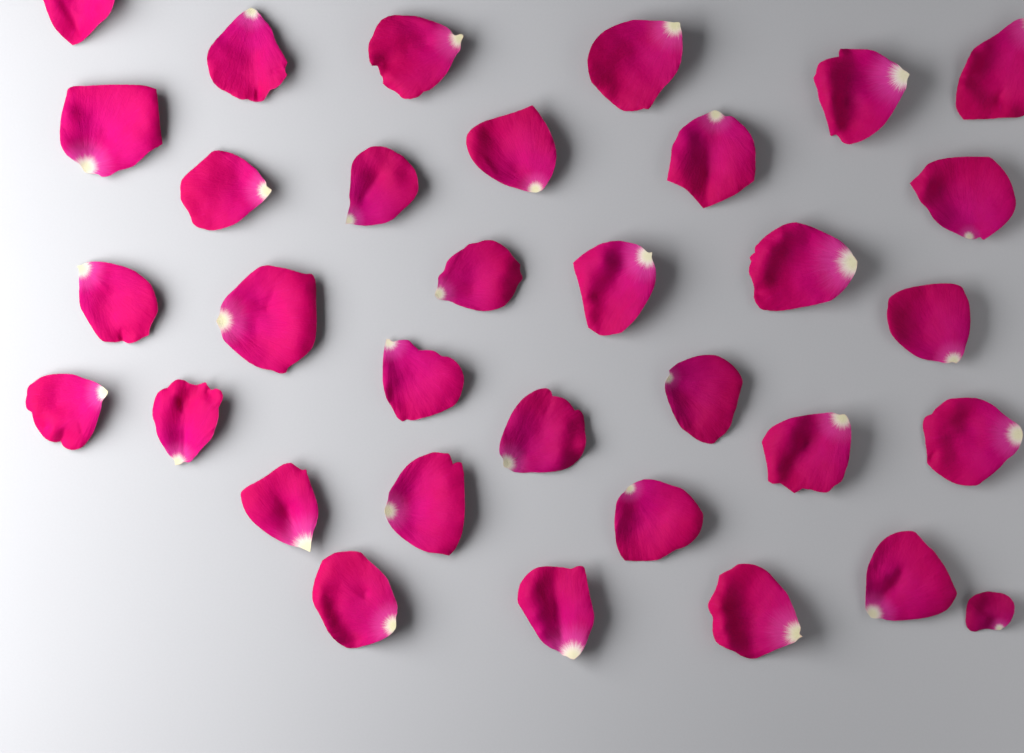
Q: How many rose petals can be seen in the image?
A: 33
